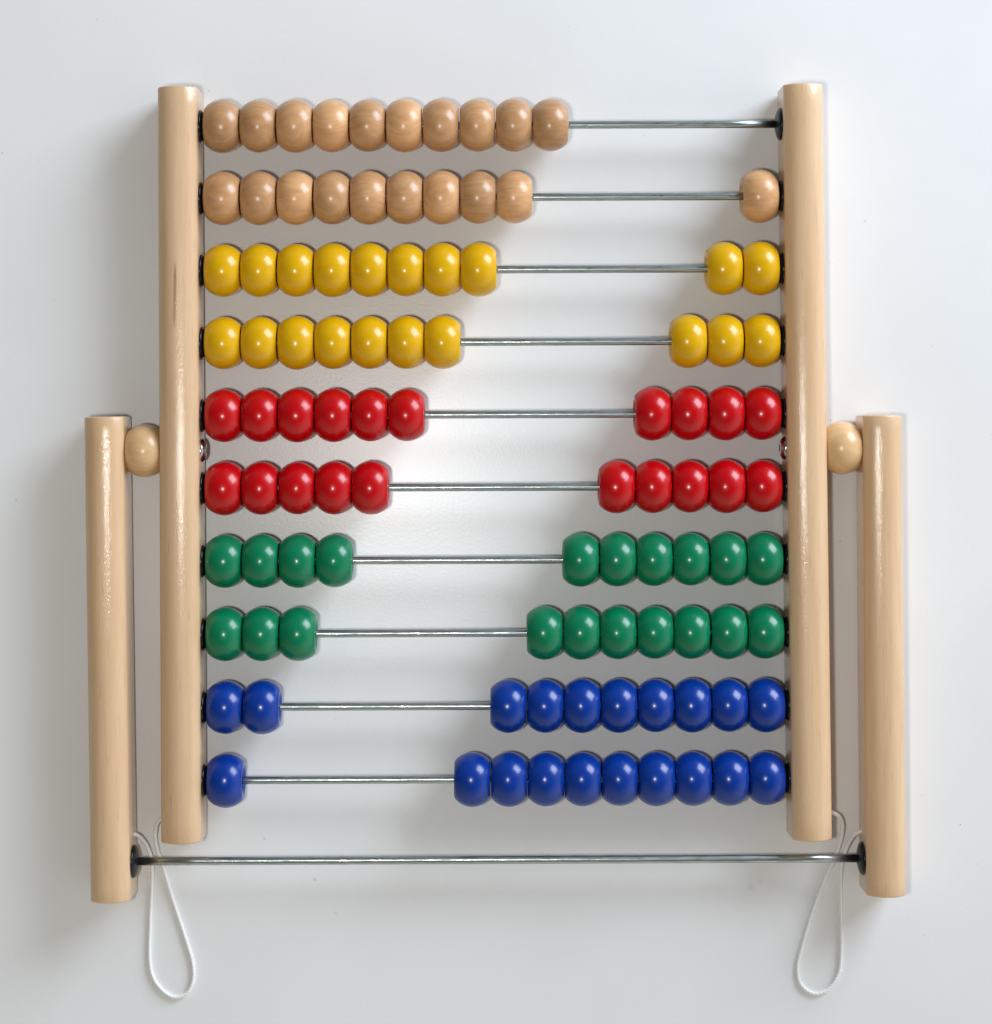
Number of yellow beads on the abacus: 20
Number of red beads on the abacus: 20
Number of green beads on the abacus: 20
